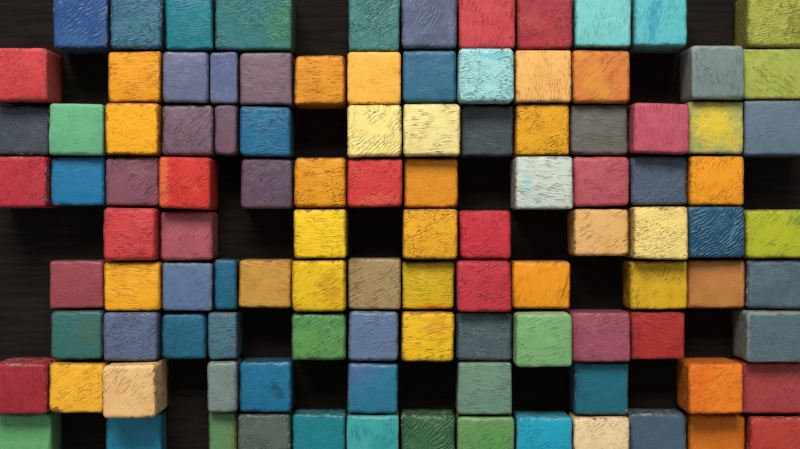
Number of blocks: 107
